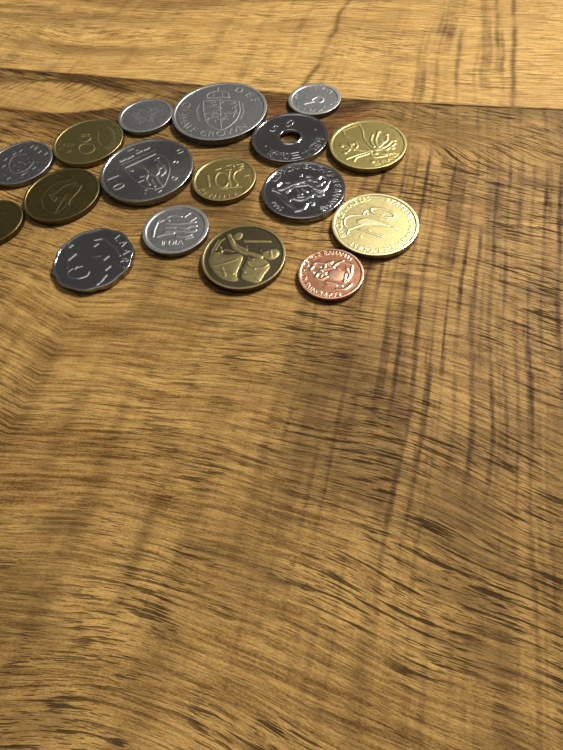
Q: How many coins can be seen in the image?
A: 17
